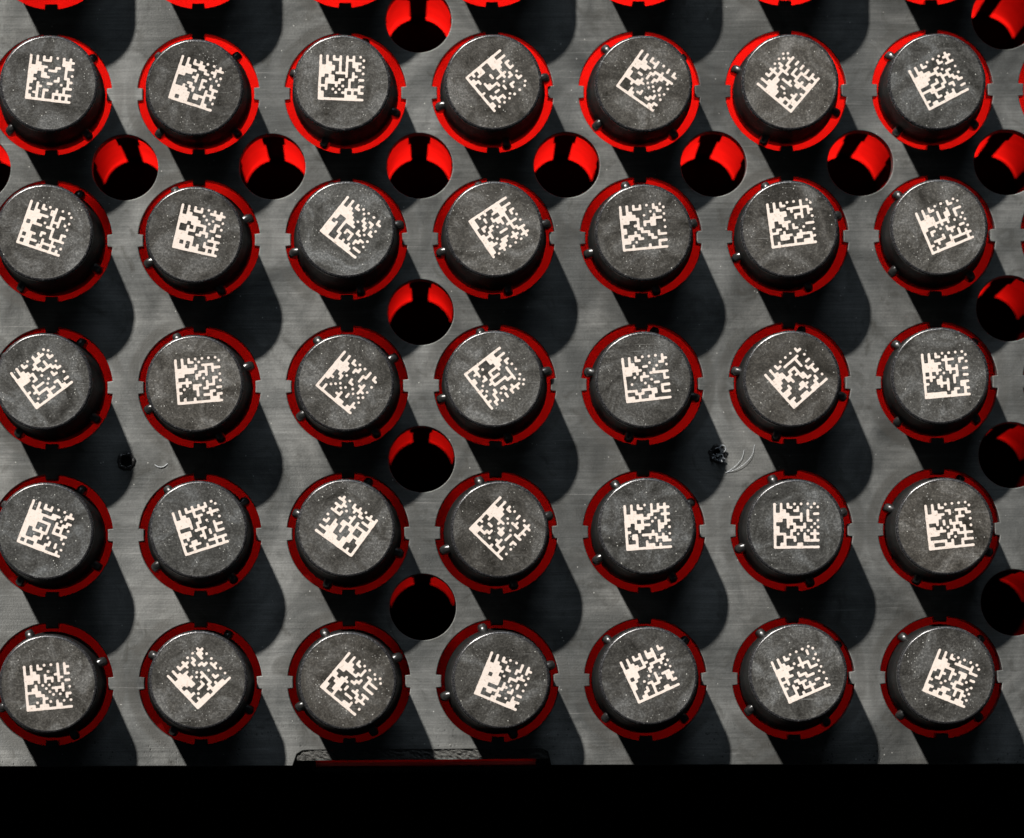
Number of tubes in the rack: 35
